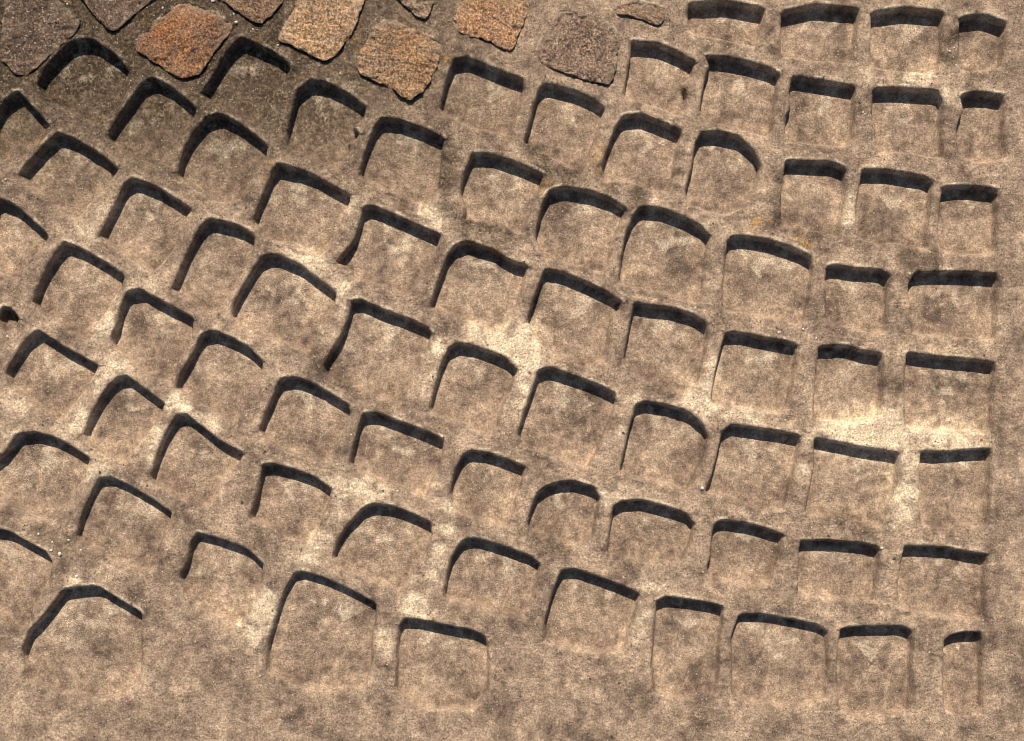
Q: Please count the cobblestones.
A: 10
